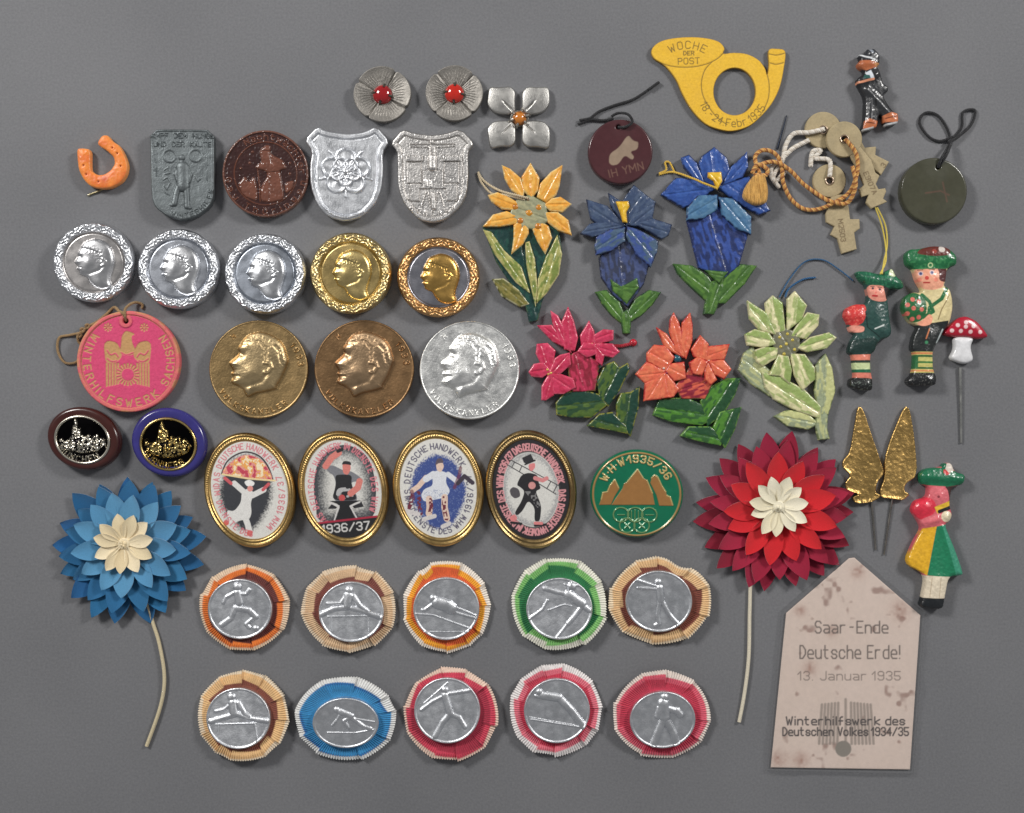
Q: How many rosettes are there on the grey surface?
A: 10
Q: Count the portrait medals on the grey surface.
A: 8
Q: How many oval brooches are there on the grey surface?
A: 6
